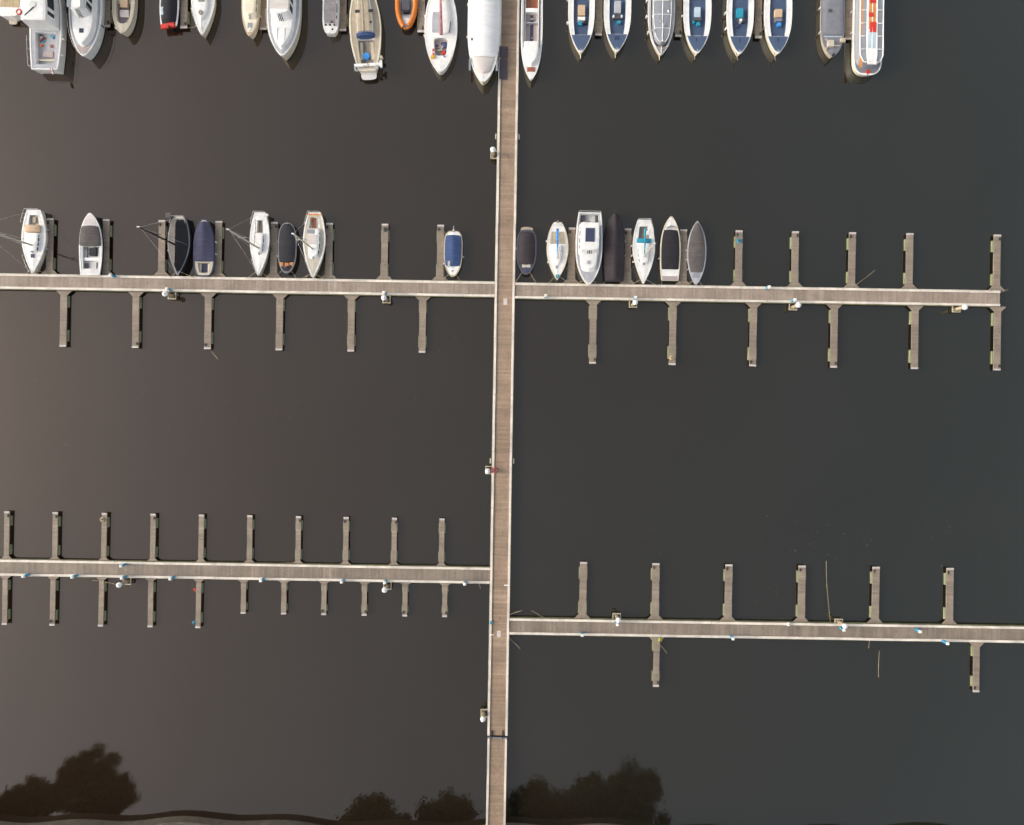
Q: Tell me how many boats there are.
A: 37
